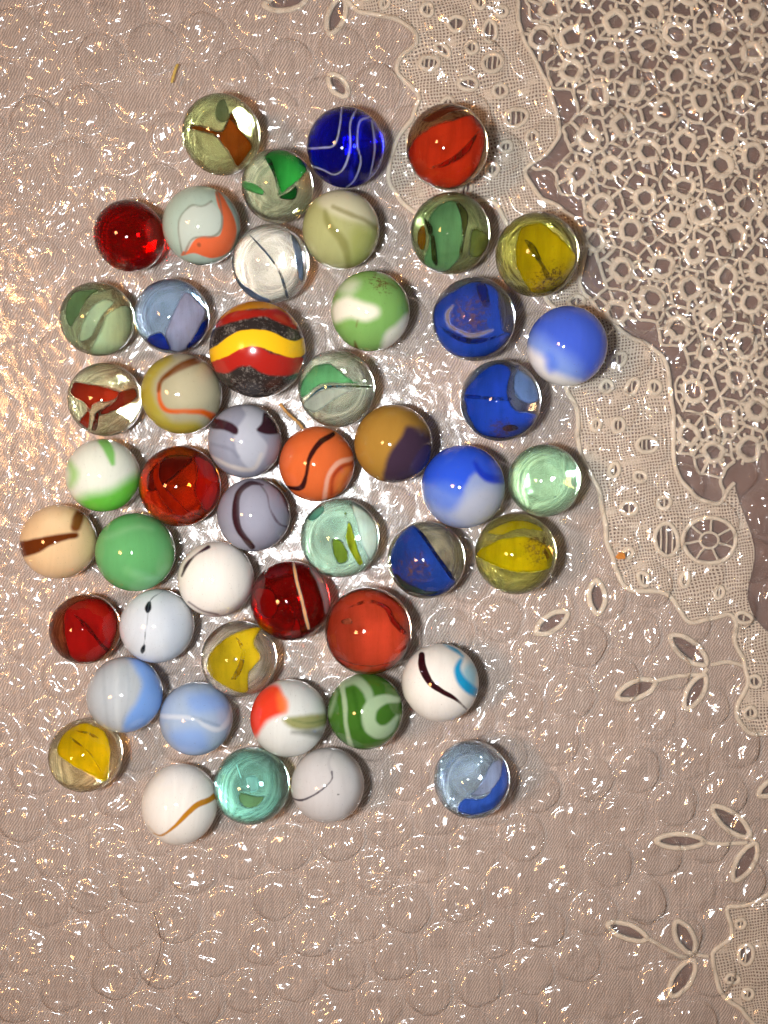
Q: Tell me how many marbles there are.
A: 49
